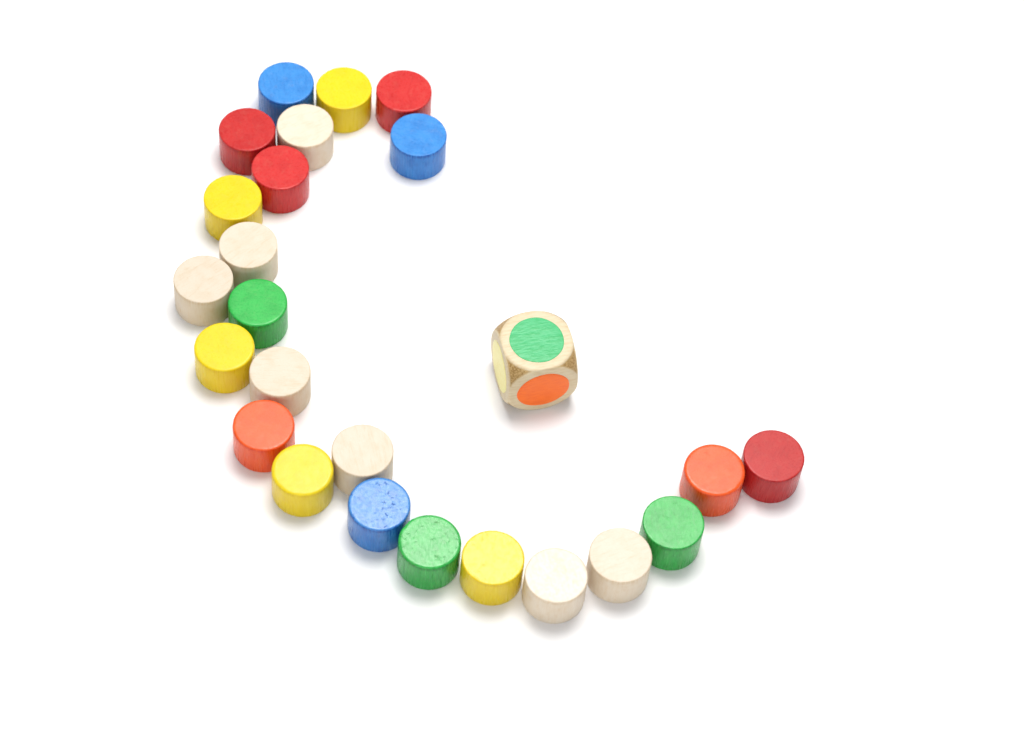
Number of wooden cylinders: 24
